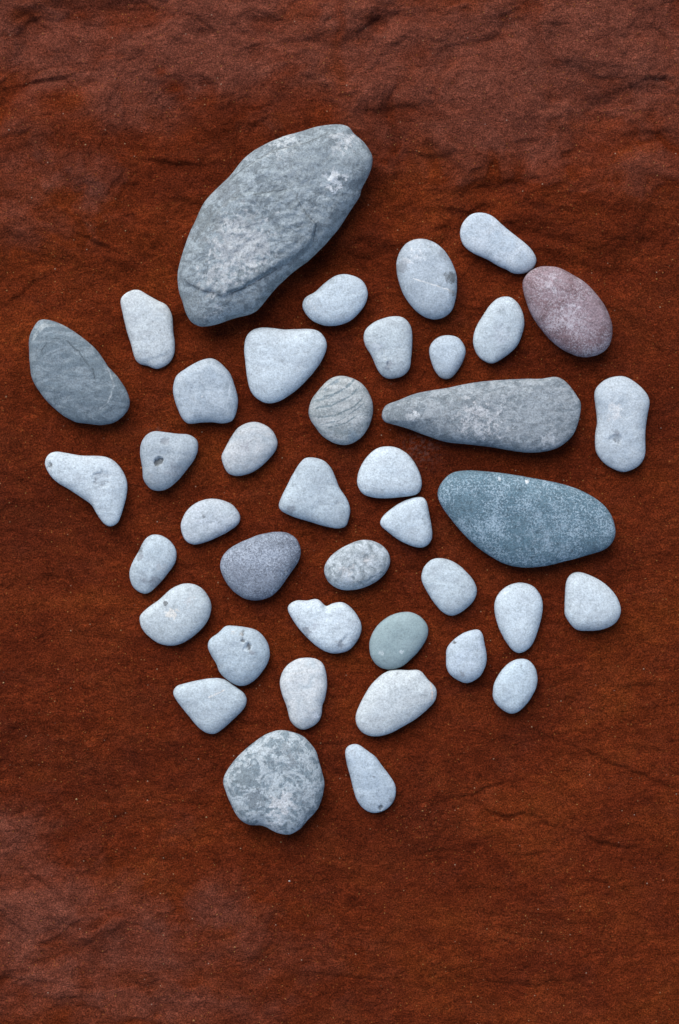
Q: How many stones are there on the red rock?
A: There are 40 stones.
